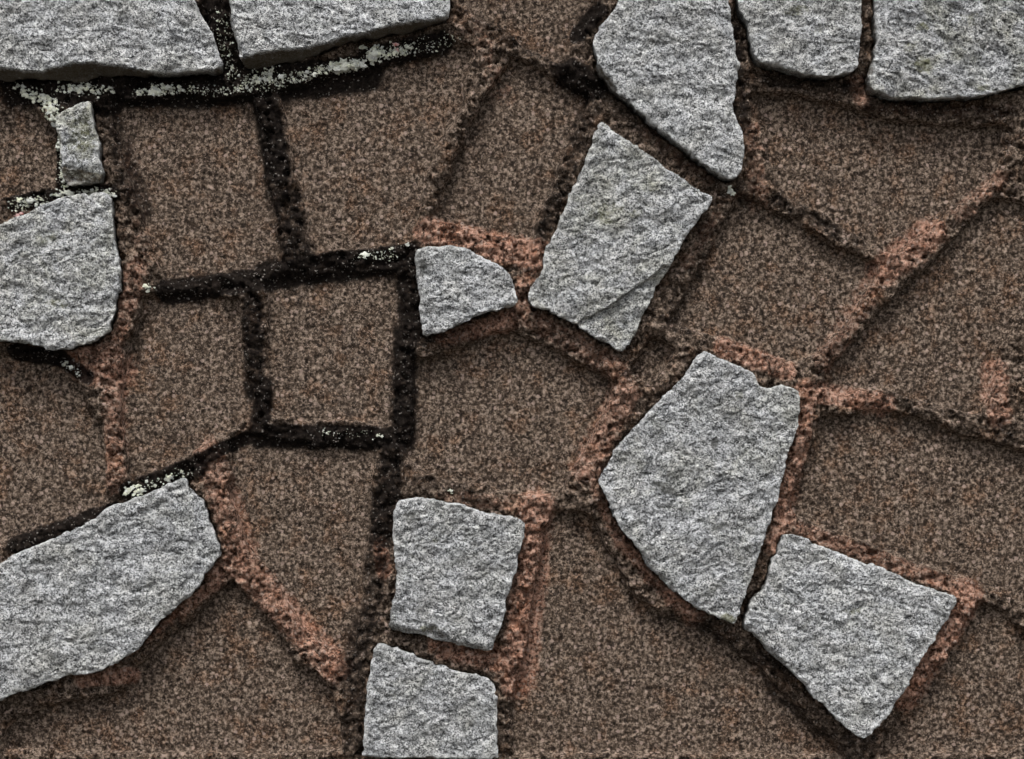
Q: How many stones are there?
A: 14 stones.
